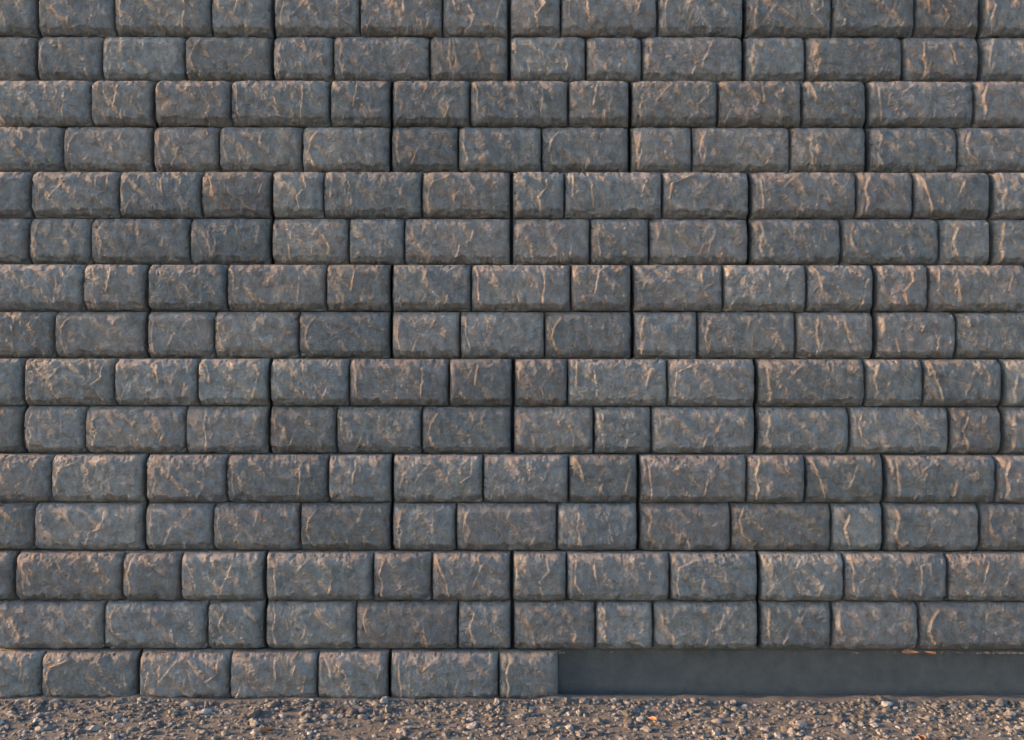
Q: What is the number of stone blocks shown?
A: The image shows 194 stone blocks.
